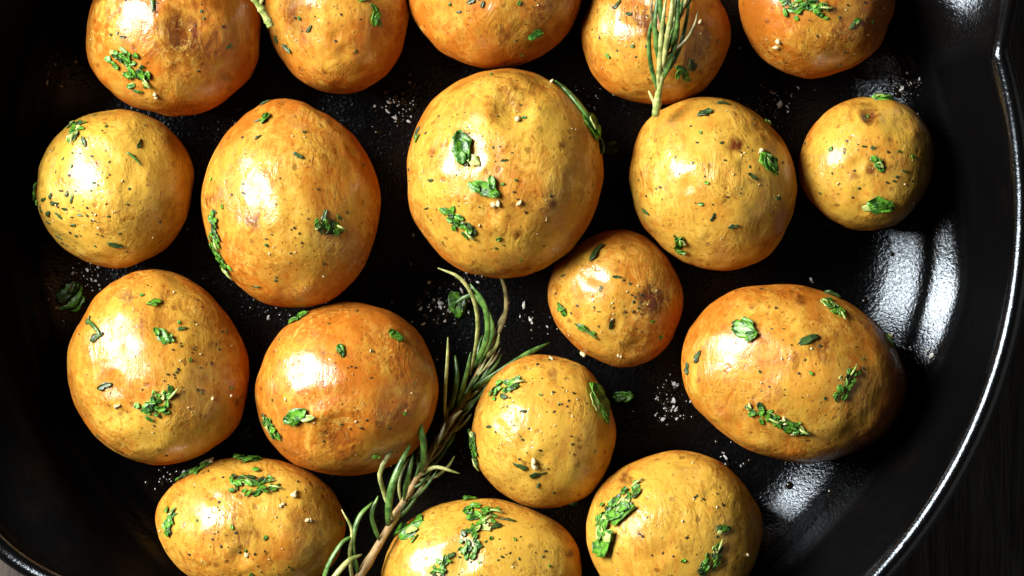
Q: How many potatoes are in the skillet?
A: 18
